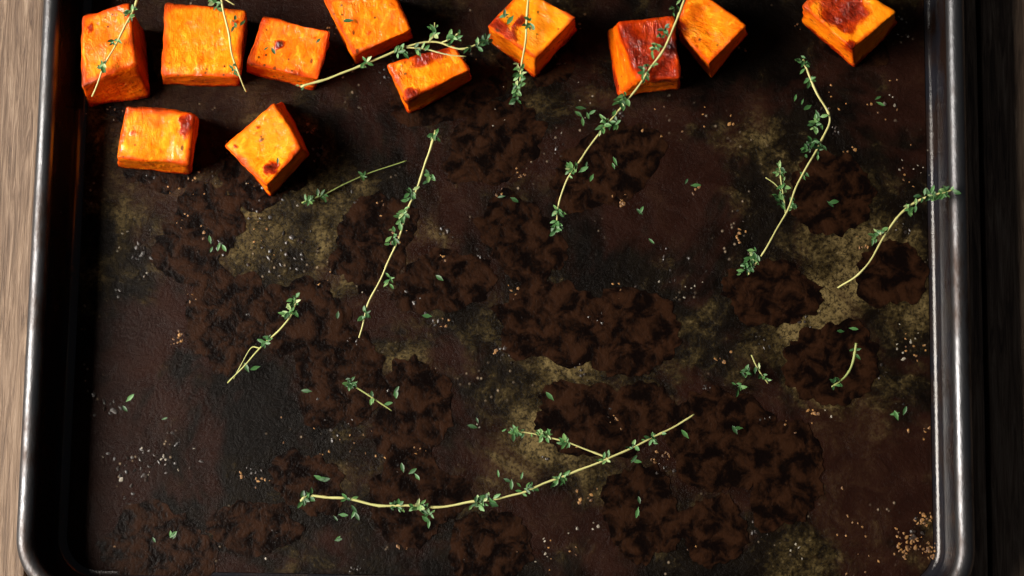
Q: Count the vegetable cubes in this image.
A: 11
